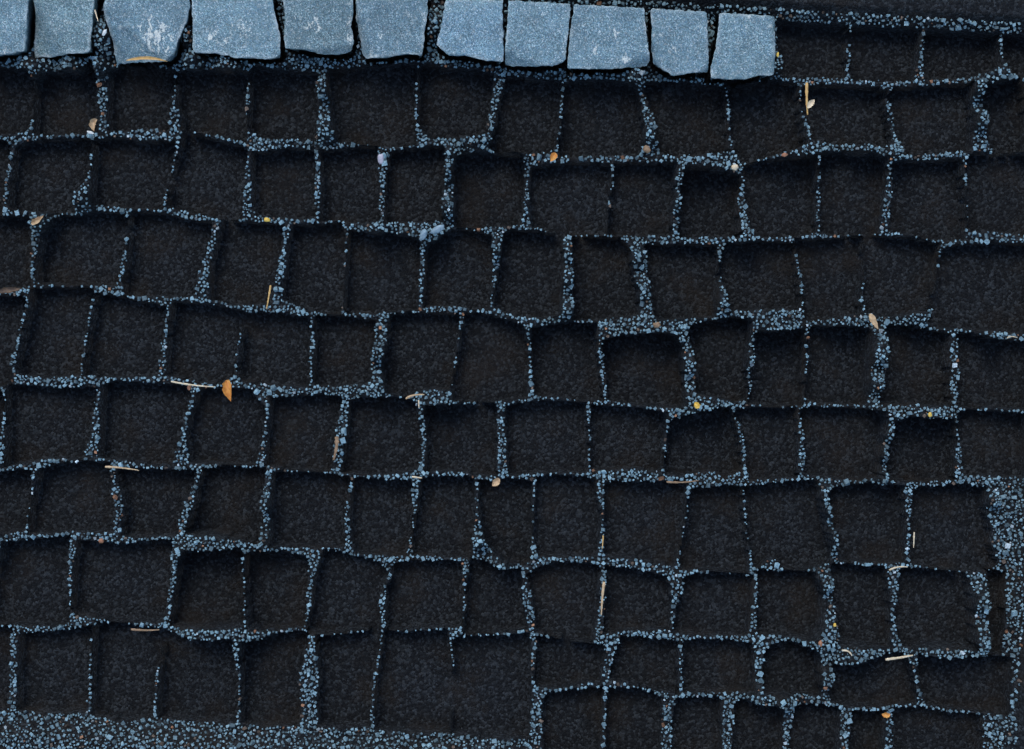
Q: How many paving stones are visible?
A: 11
